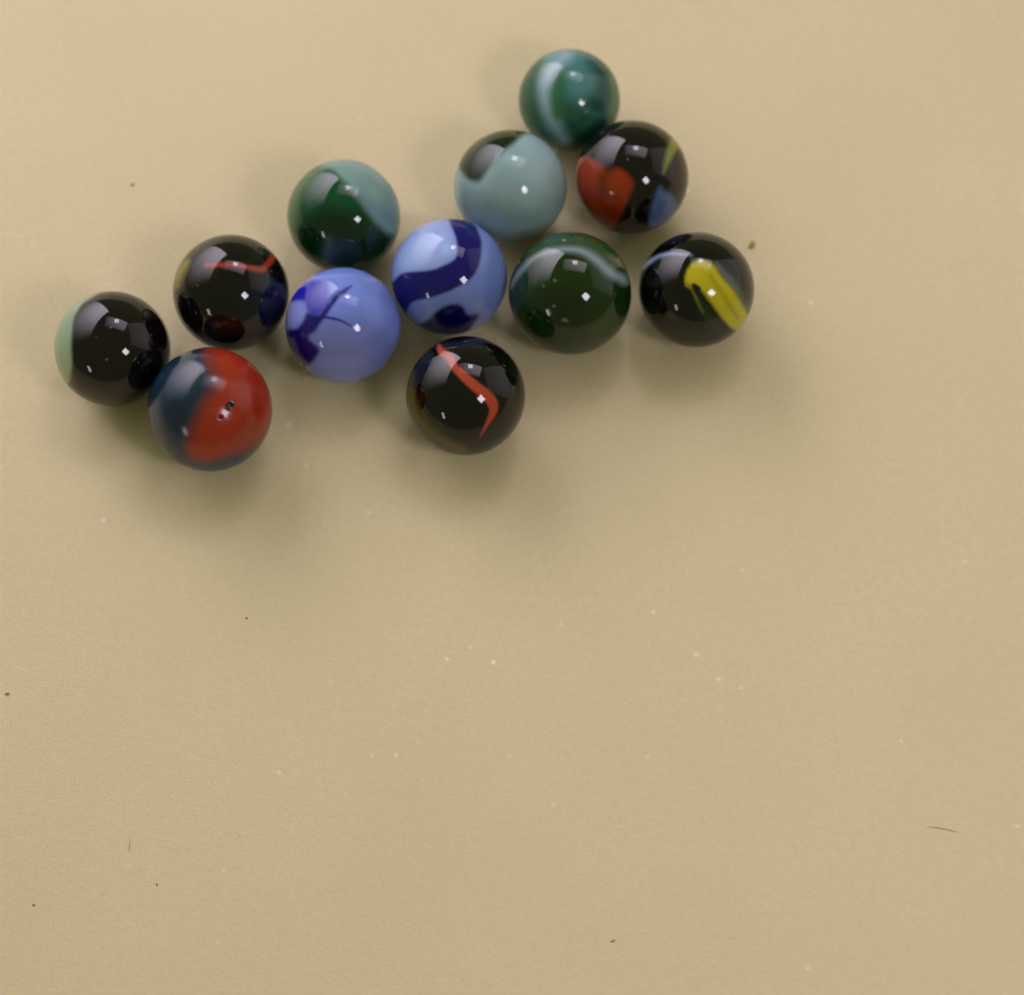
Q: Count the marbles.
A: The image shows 12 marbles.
